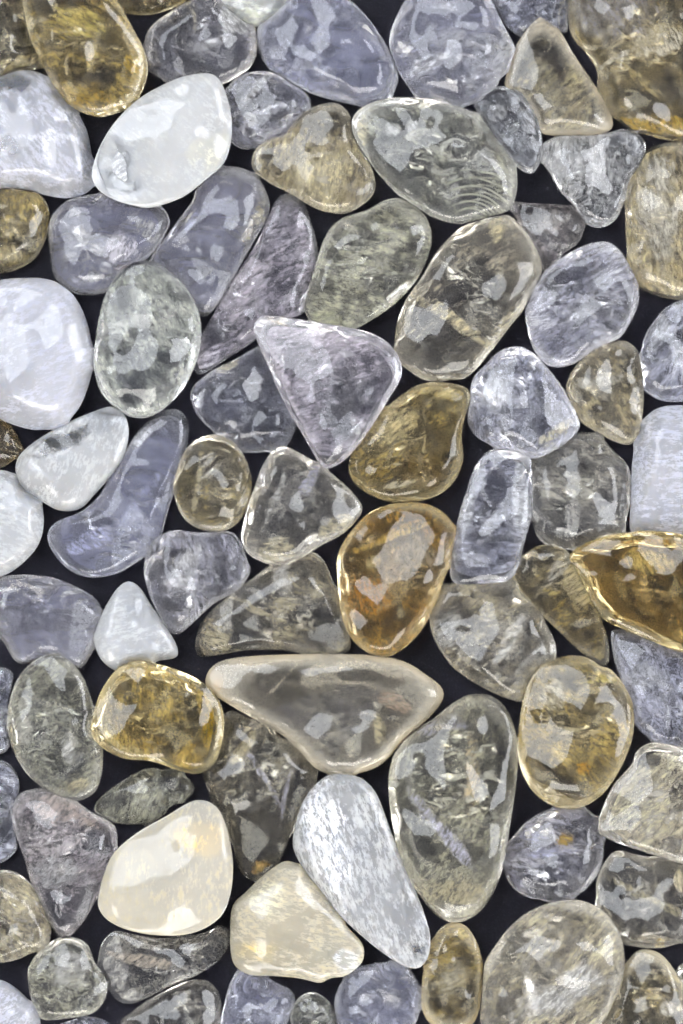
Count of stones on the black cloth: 81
